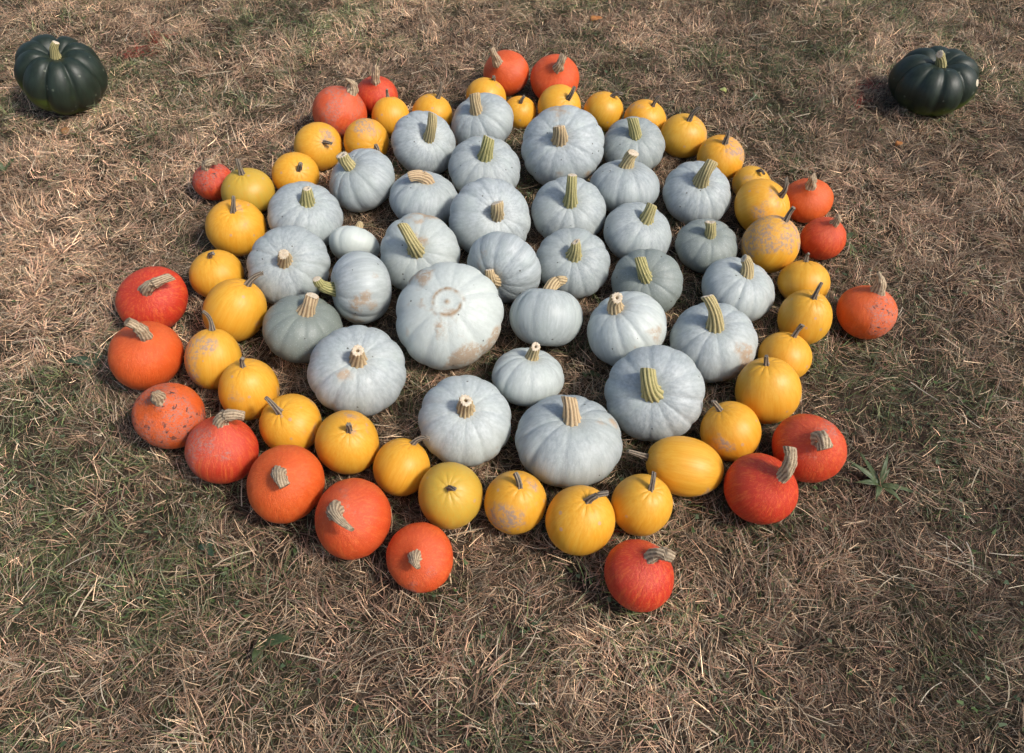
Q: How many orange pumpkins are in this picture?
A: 18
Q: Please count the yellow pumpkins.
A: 34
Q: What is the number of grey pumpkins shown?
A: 32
